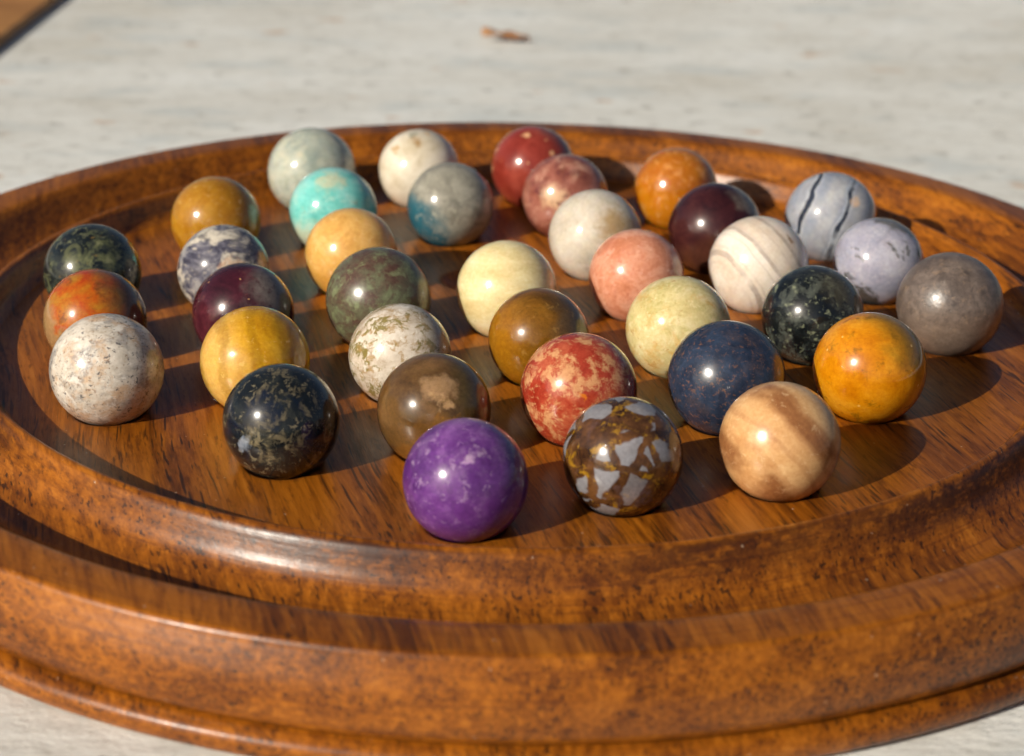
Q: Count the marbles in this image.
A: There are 36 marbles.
